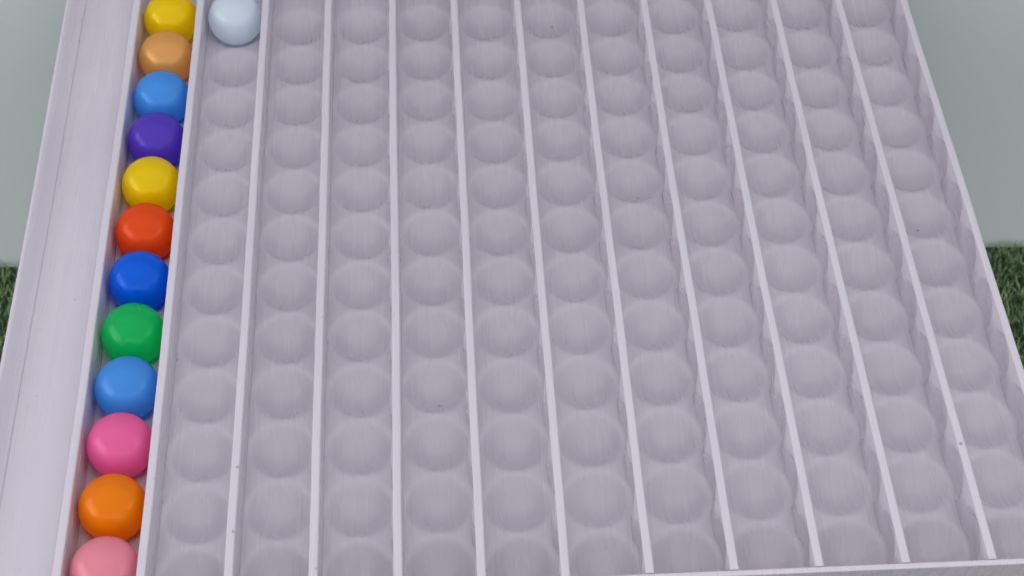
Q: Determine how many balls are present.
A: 13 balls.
